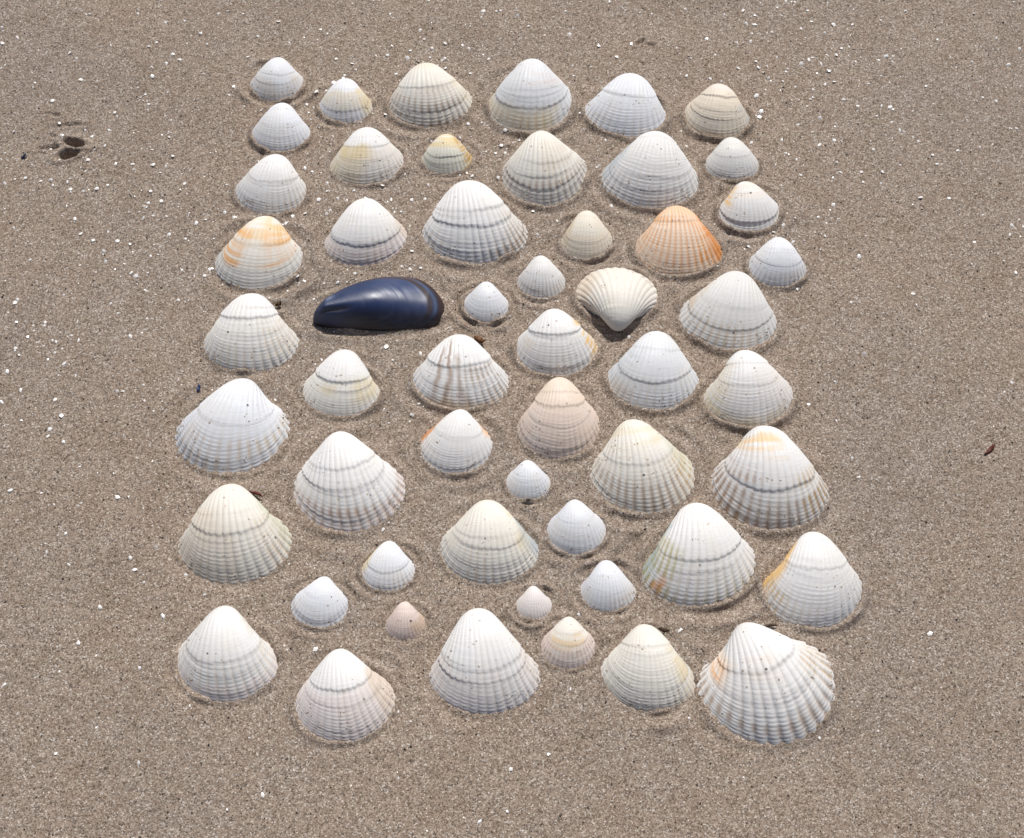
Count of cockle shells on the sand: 53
